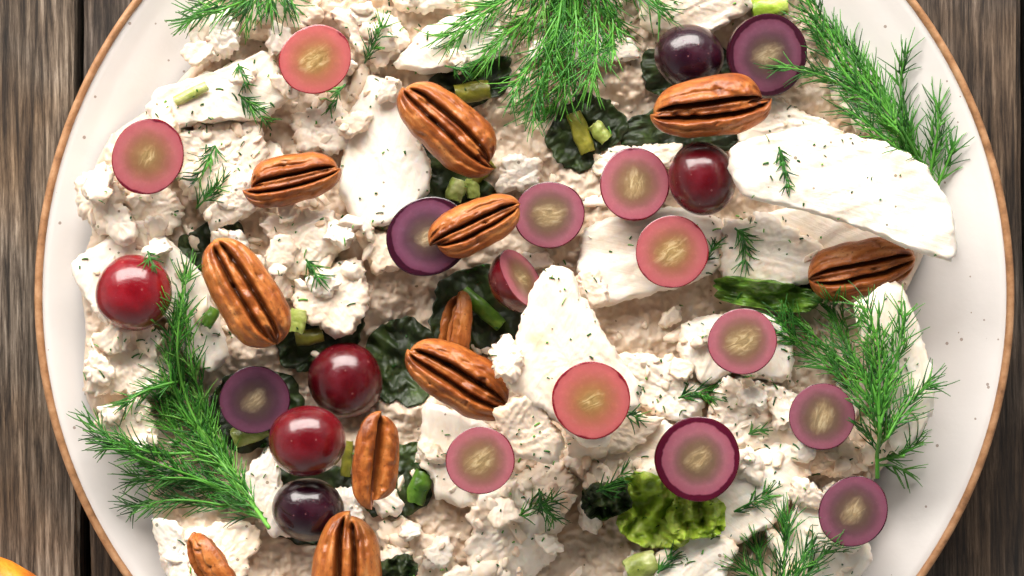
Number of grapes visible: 21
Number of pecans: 11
